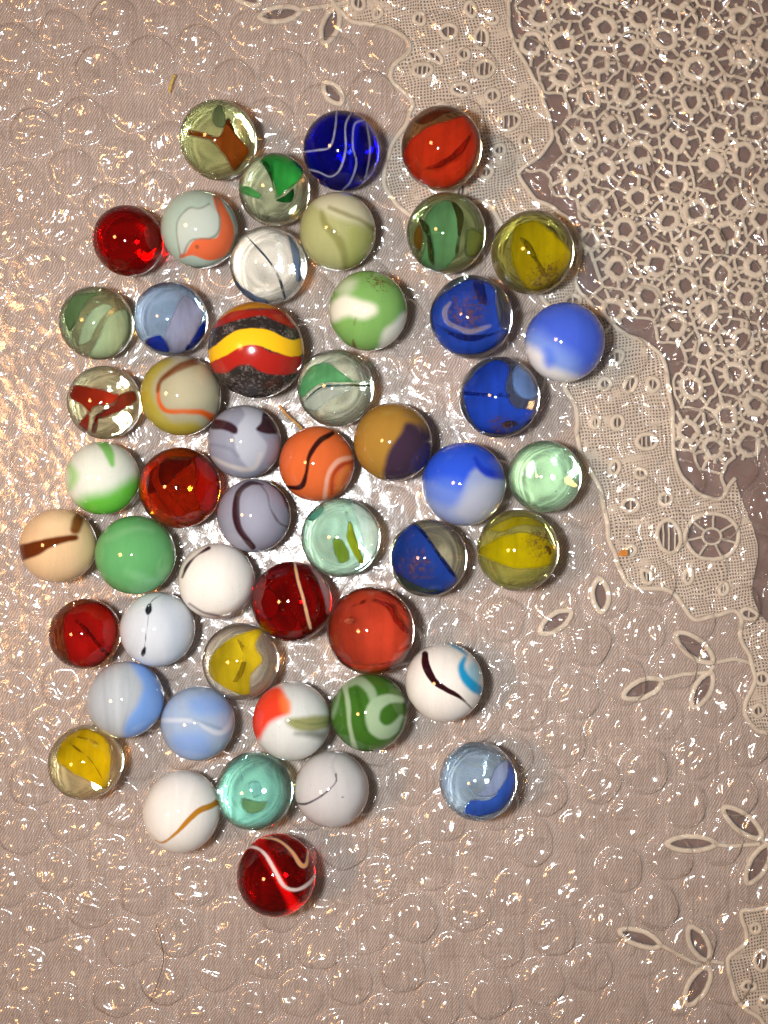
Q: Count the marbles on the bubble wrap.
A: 50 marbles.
